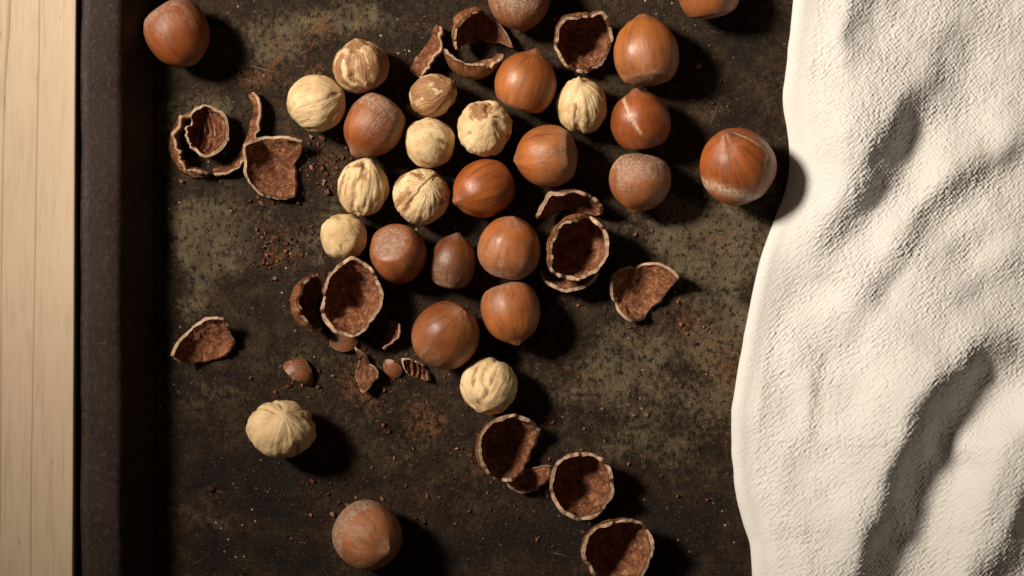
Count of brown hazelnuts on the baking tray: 17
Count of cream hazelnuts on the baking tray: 11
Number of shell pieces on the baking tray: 25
